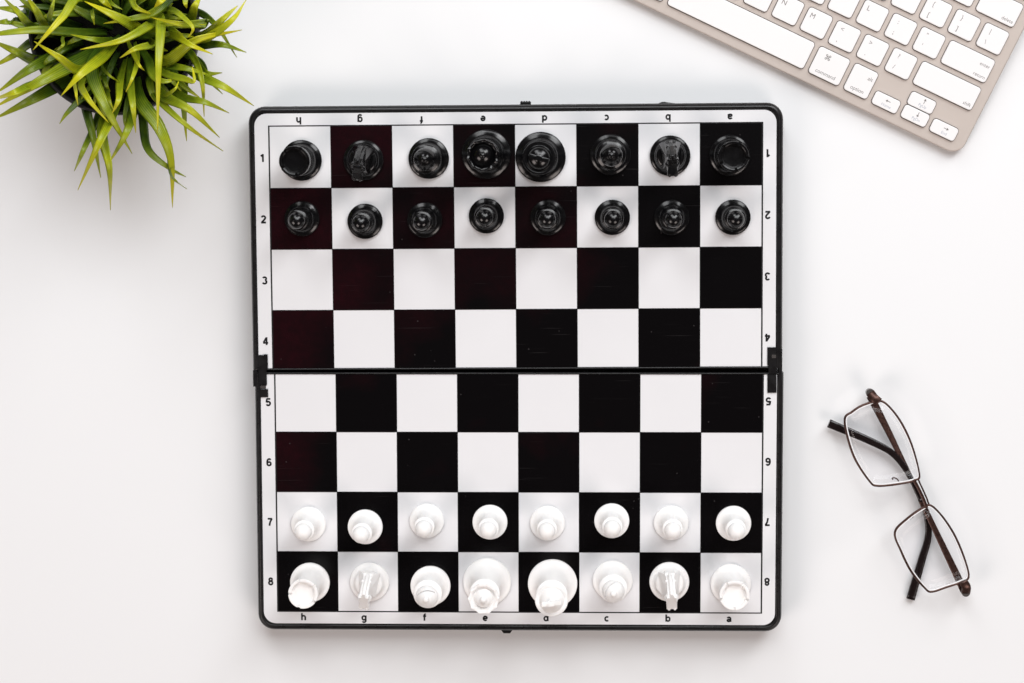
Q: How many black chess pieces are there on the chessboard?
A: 16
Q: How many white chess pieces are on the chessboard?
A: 16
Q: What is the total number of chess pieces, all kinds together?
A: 32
